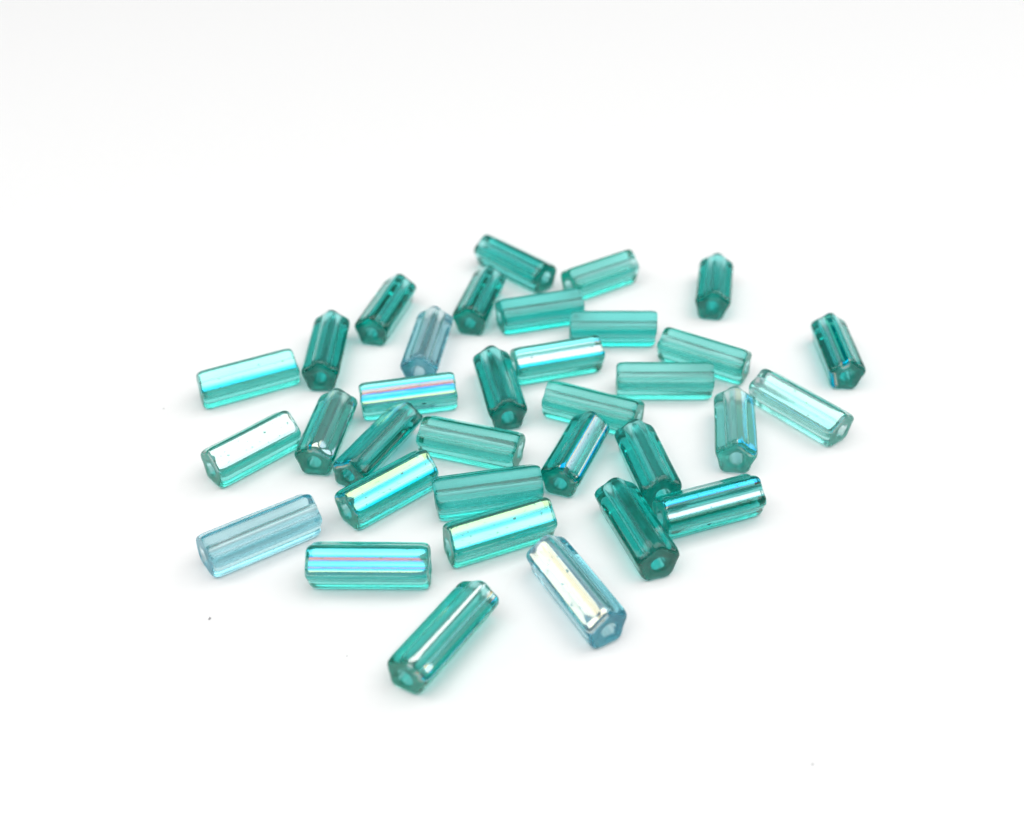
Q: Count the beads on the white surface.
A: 34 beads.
